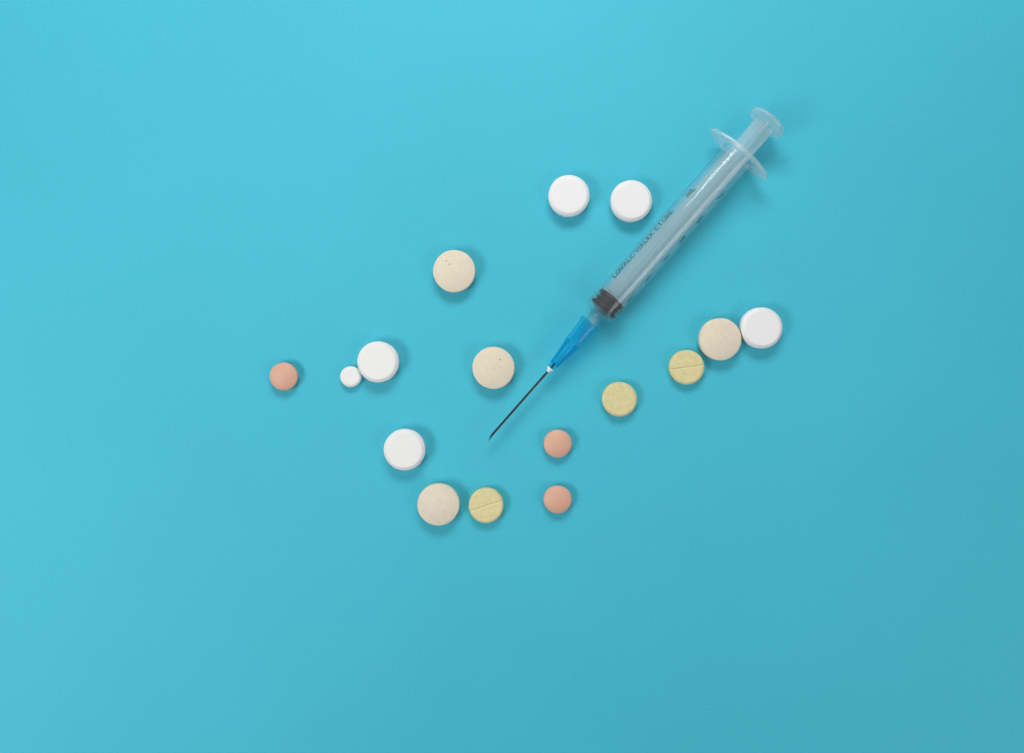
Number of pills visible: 16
